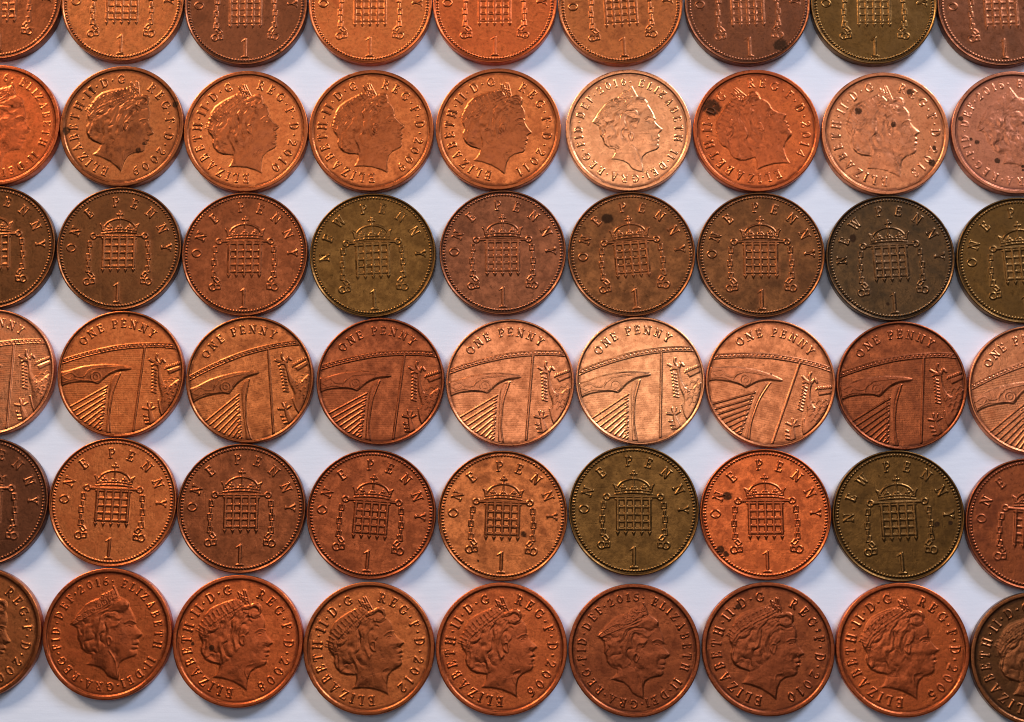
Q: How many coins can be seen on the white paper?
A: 54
